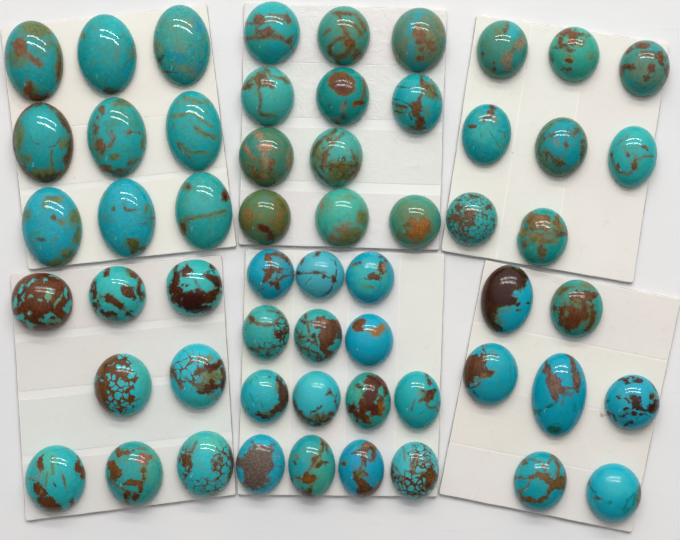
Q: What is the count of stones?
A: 57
